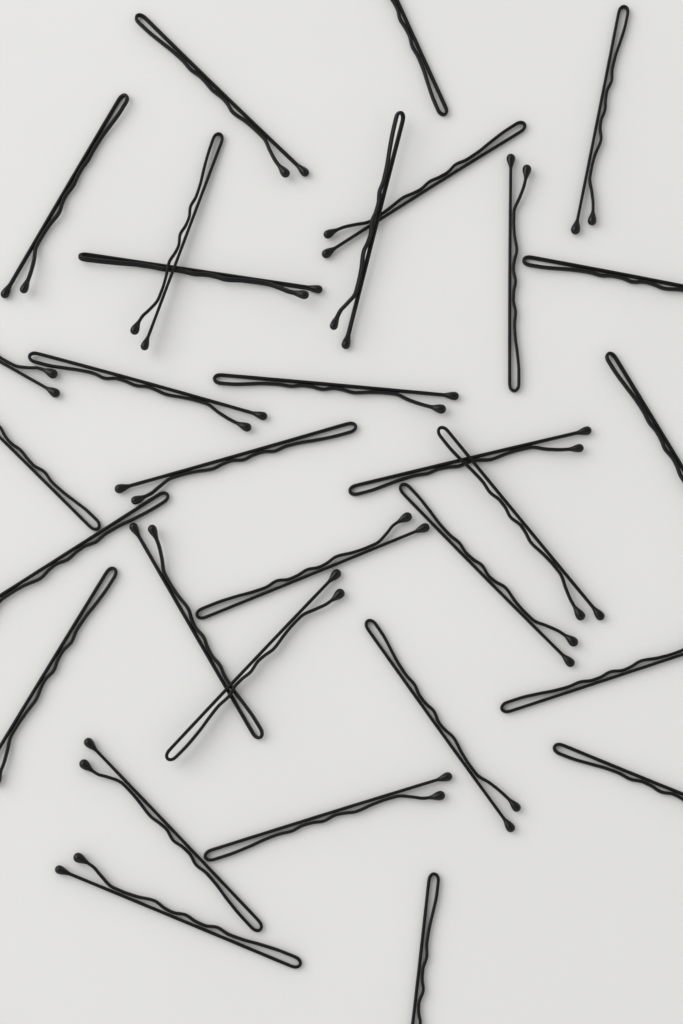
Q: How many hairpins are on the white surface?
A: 31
